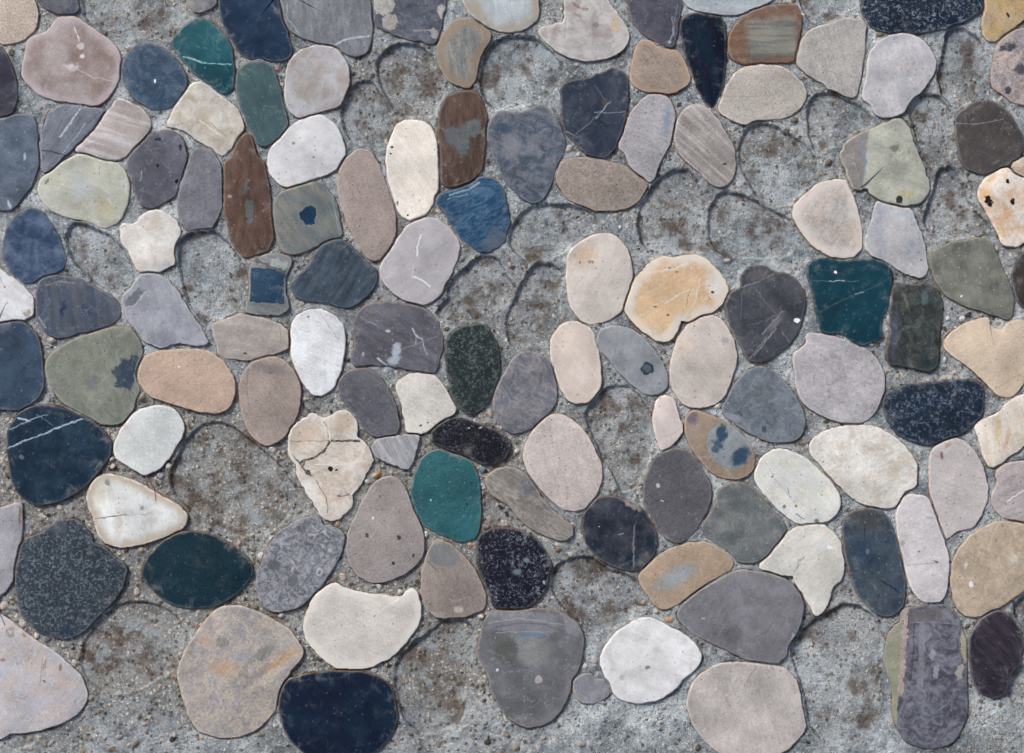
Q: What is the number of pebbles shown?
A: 126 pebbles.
